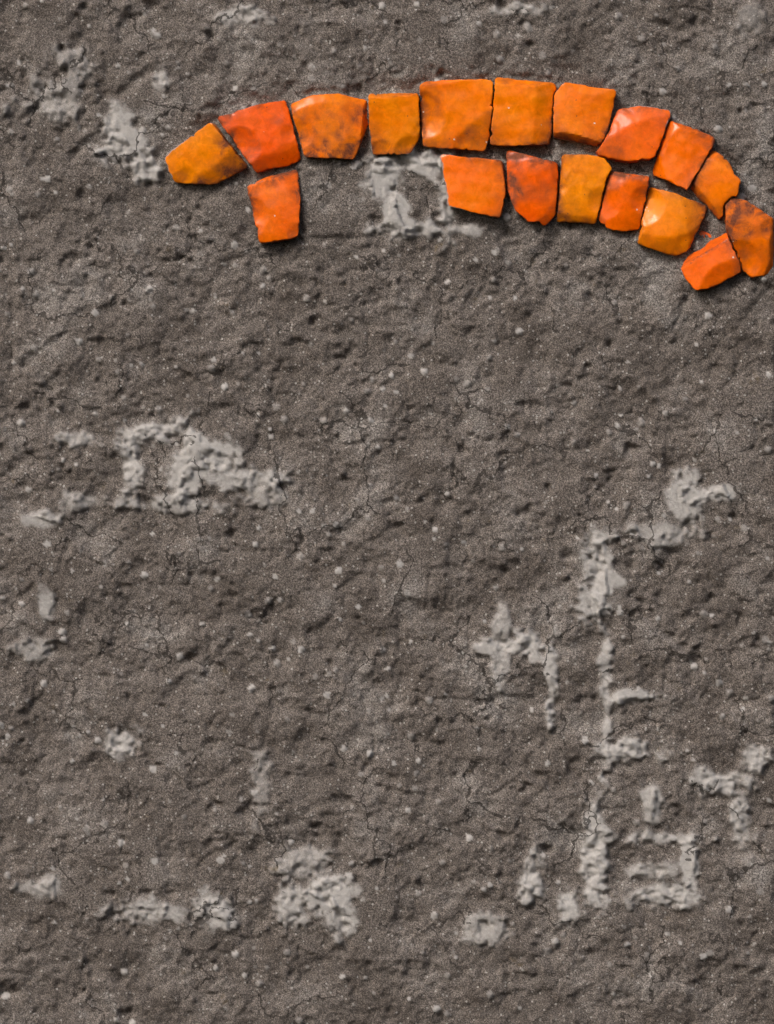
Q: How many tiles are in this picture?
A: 18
